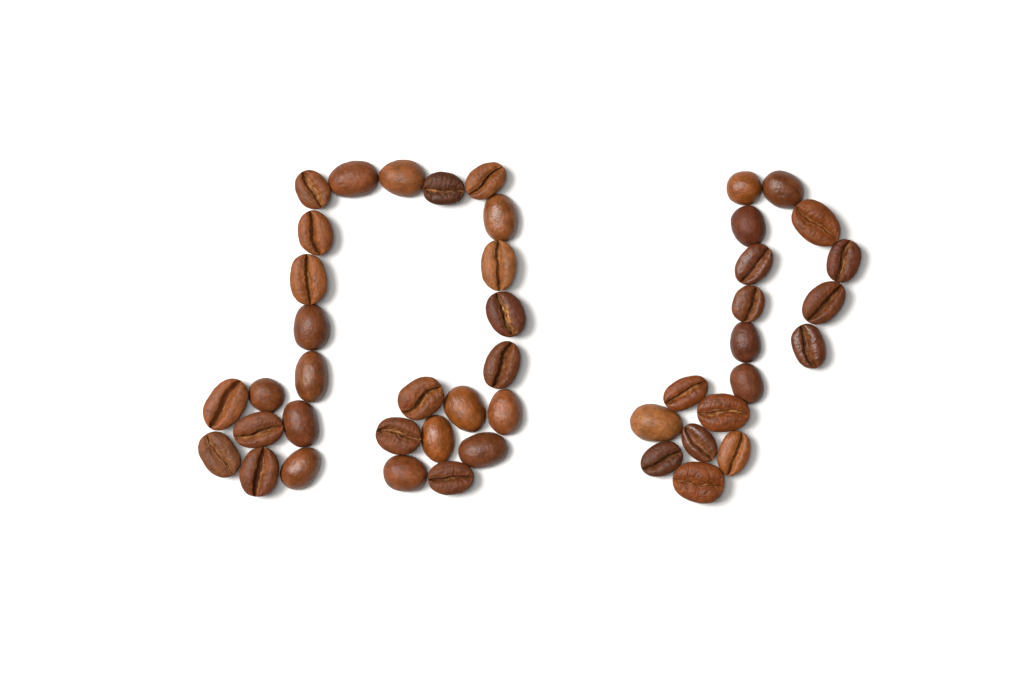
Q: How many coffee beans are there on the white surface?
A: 46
